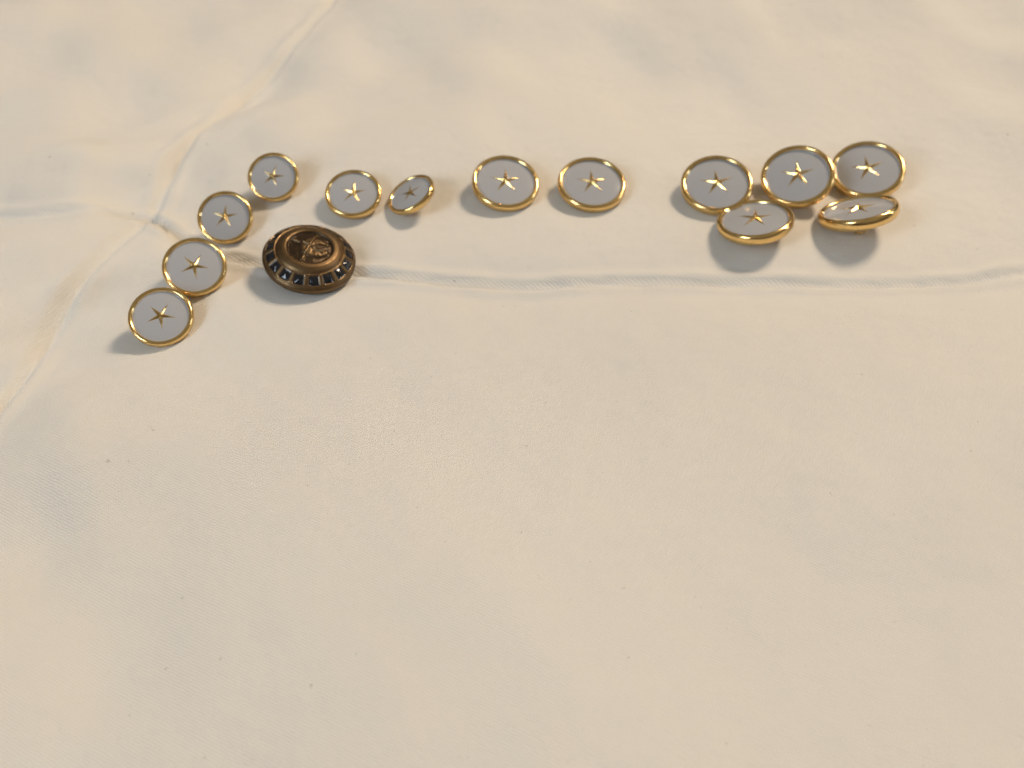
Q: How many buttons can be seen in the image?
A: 14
